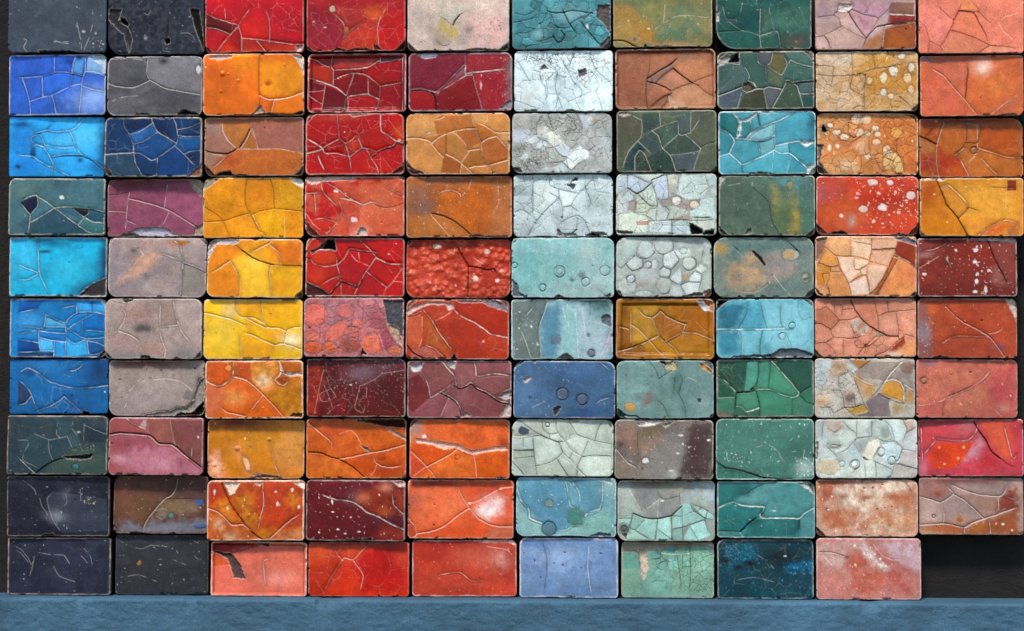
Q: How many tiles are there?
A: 99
